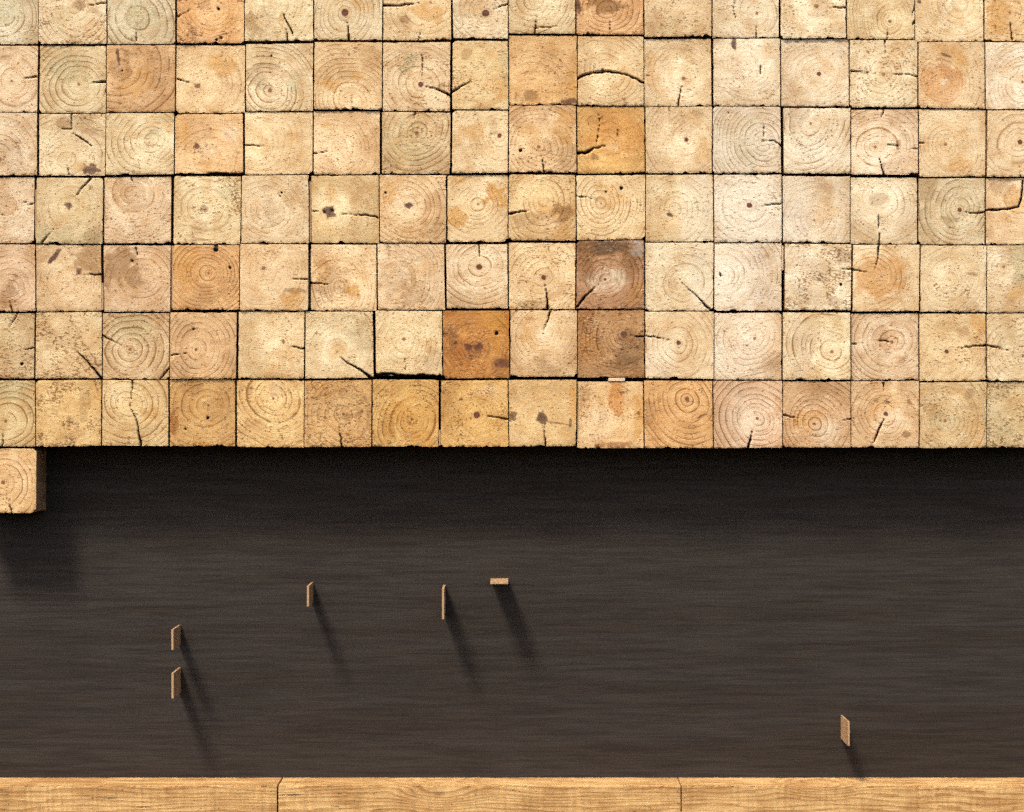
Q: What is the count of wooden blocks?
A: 113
